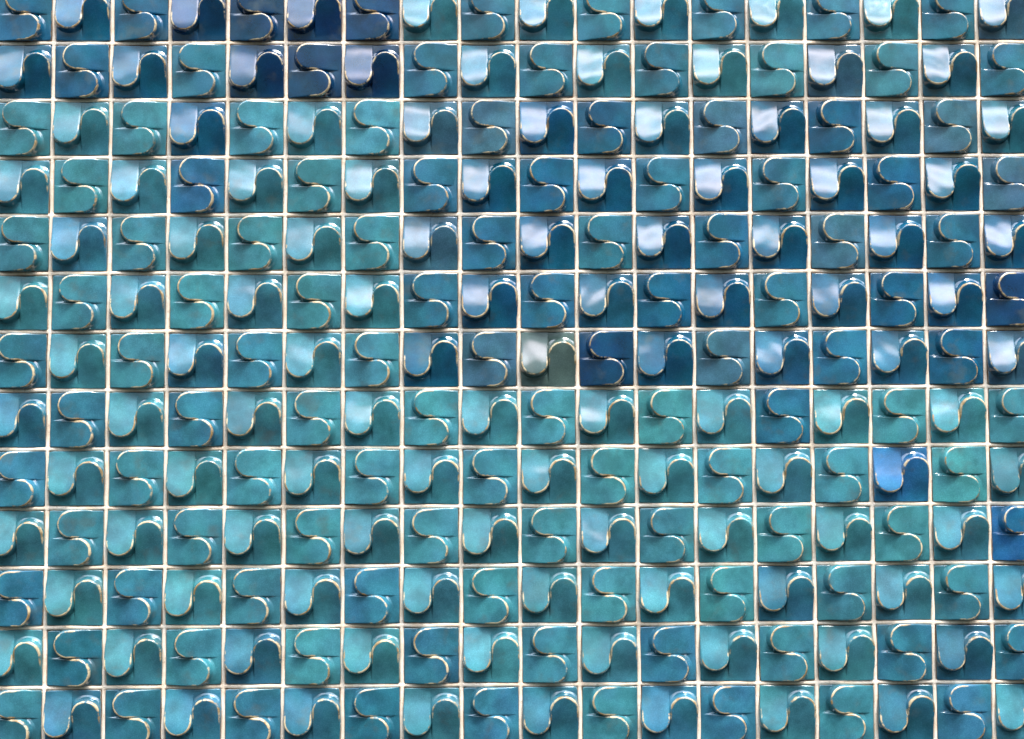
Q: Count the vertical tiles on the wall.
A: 117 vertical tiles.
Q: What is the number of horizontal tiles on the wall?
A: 117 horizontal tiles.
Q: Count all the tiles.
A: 234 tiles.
